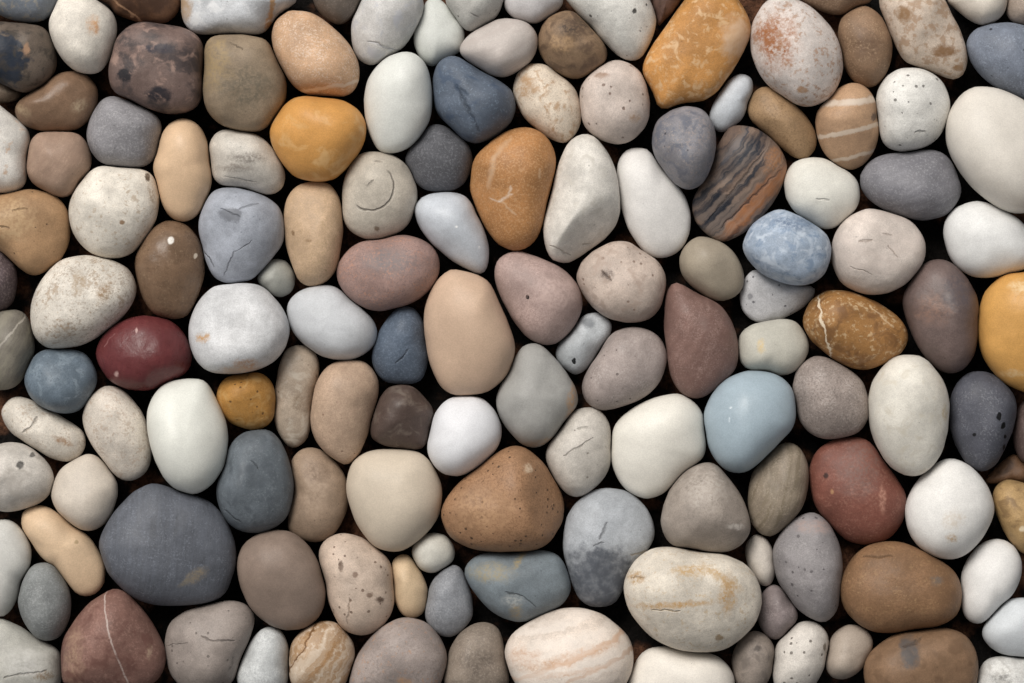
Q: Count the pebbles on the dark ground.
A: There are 142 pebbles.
